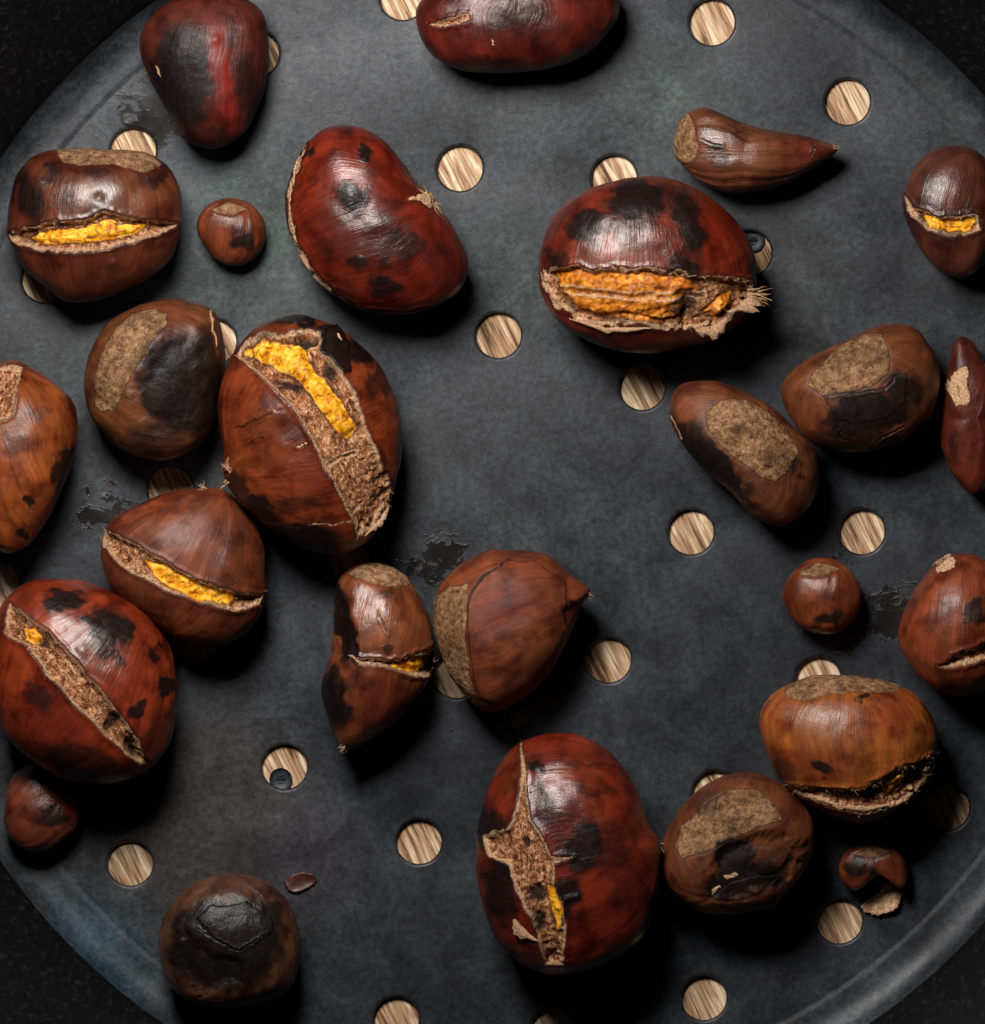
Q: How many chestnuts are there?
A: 26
